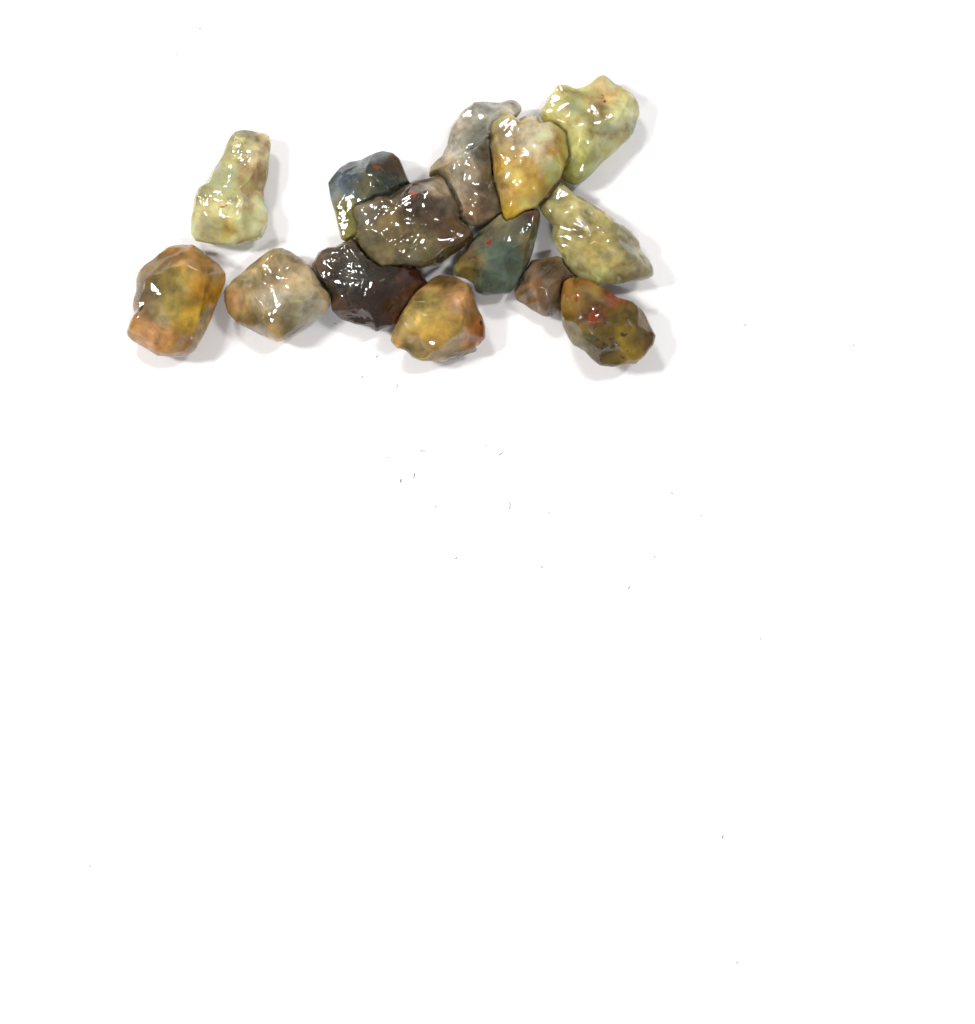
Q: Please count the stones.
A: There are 14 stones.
